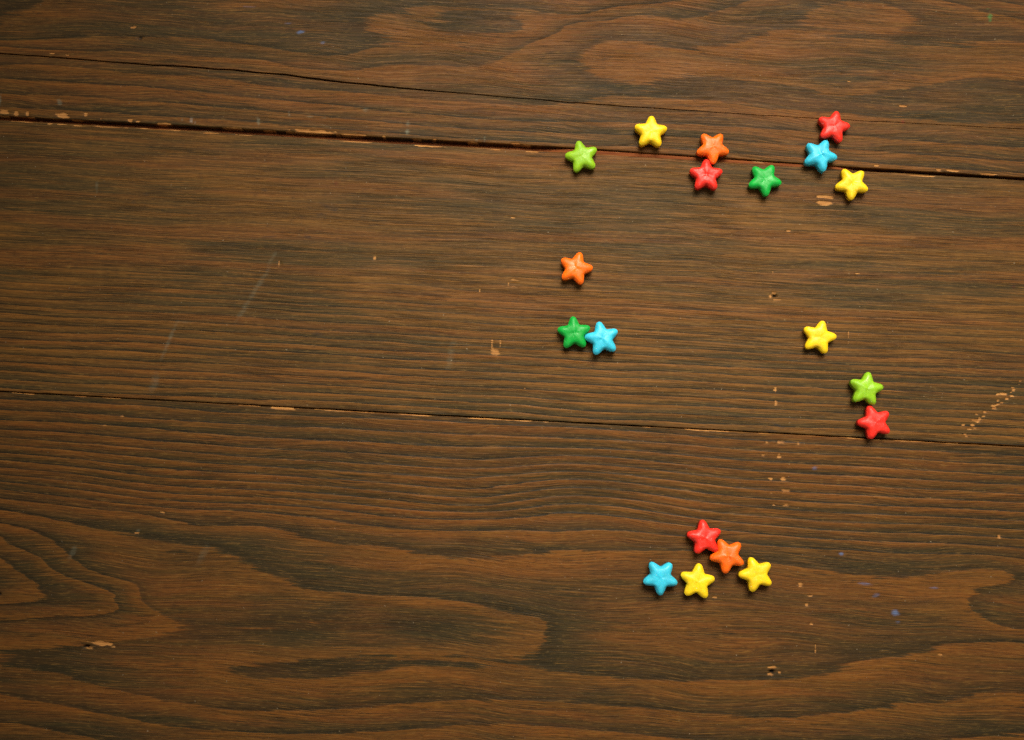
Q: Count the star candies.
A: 19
